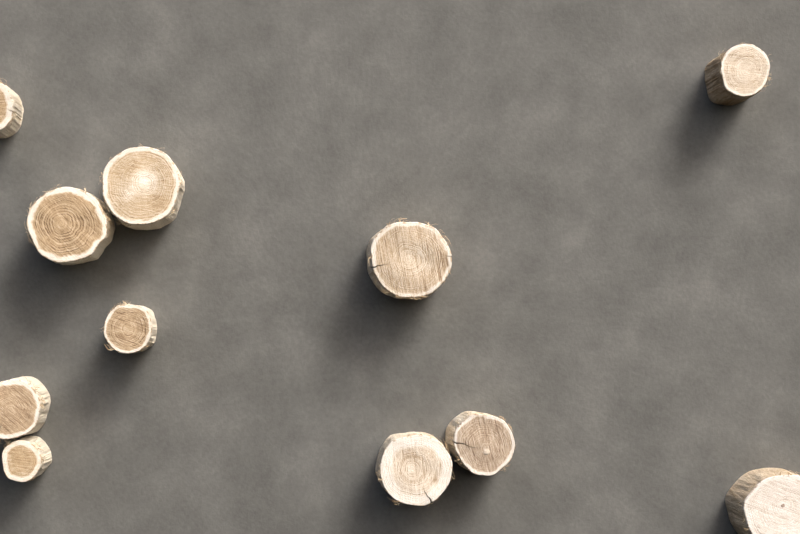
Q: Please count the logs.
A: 11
